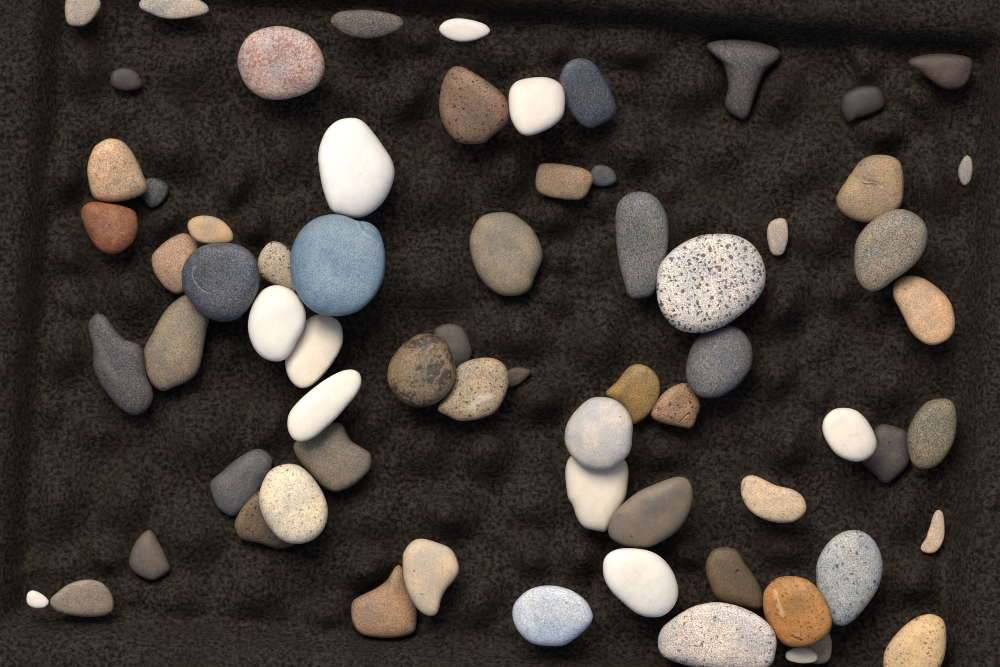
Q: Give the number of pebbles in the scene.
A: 69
